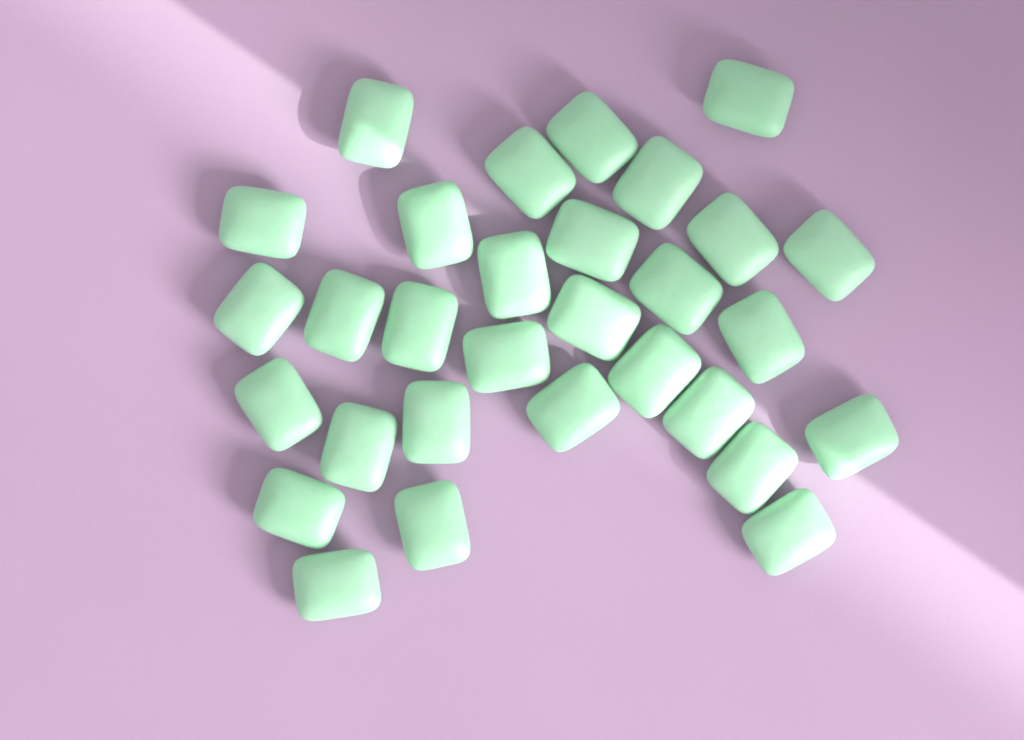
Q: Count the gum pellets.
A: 30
